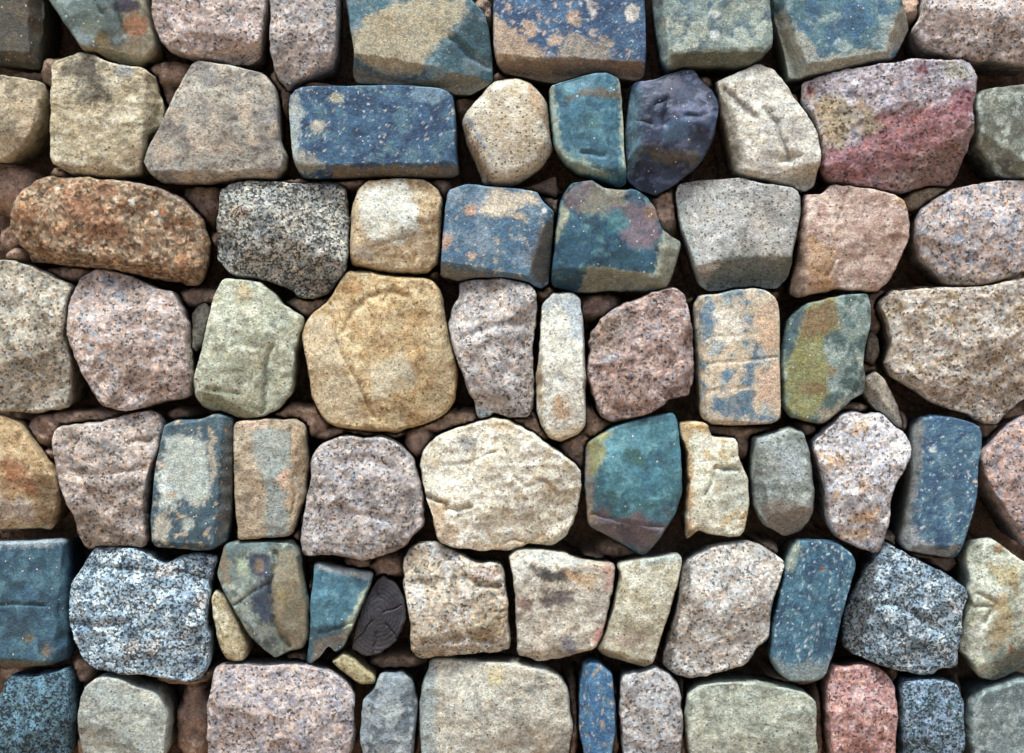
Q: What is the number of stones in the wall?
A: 78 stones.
